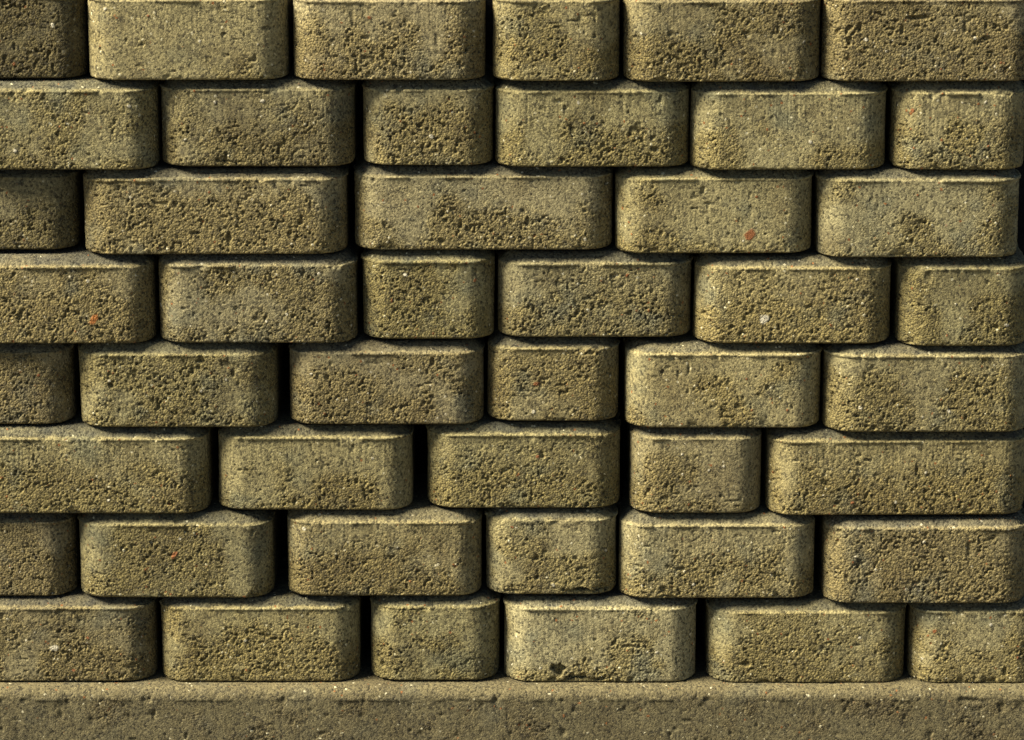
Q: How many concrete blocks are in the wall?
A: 46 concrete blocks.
